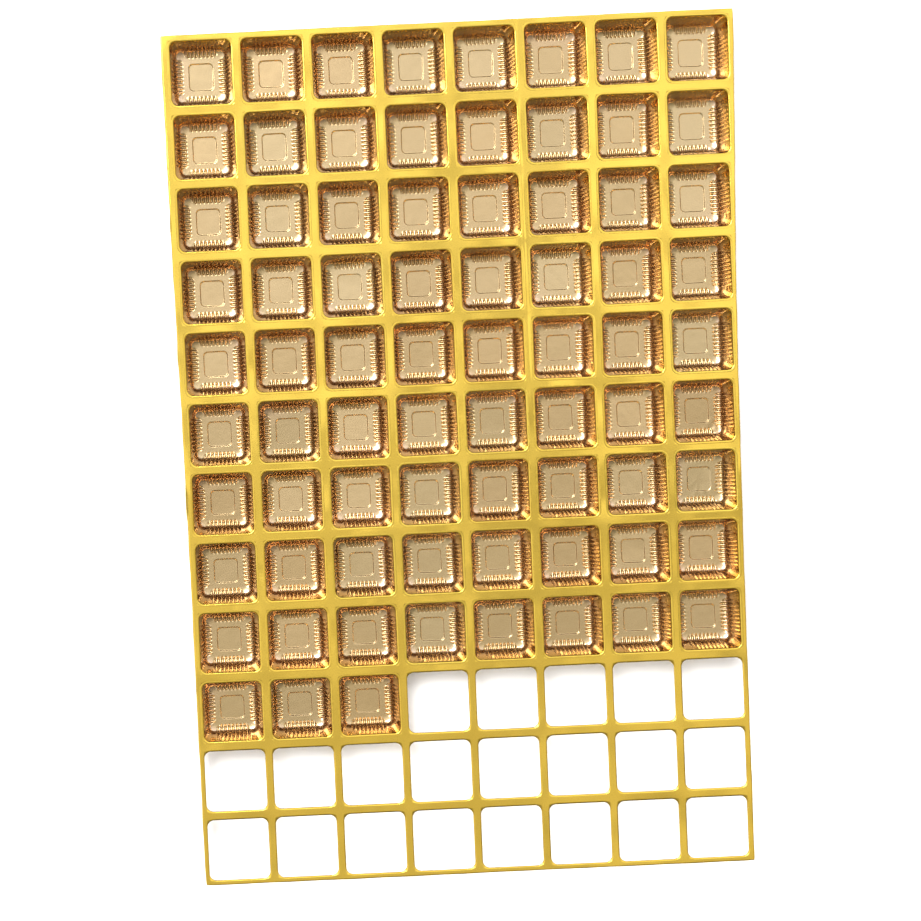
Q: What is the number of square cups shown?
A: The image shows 75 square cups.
